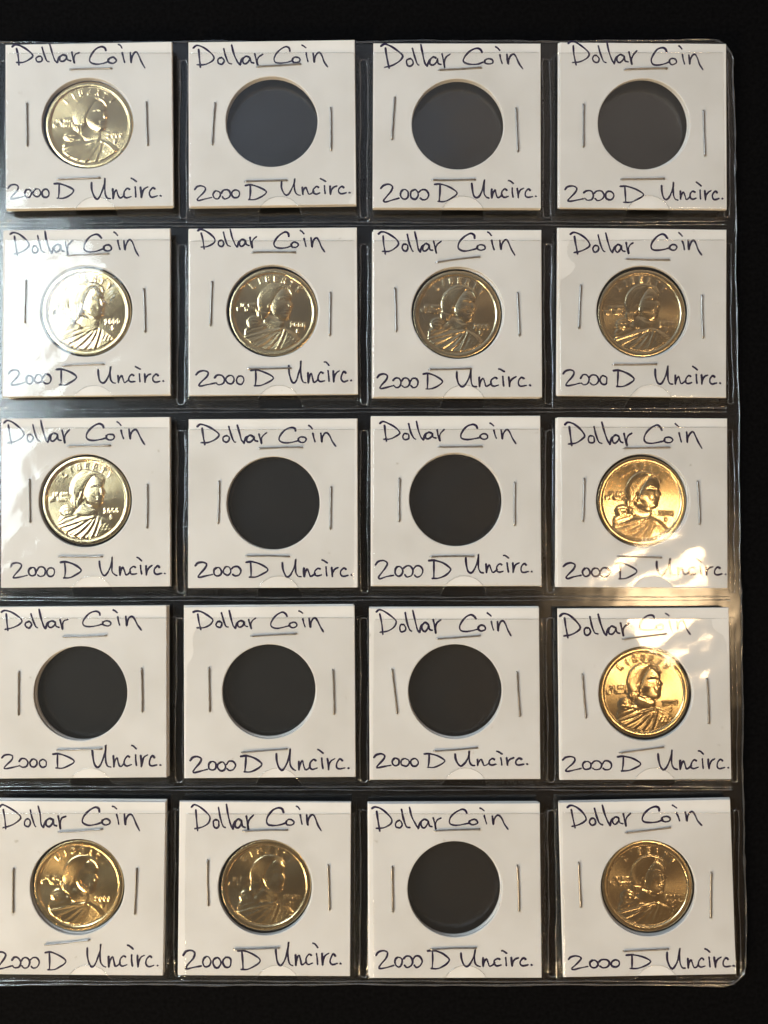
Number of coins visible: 11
